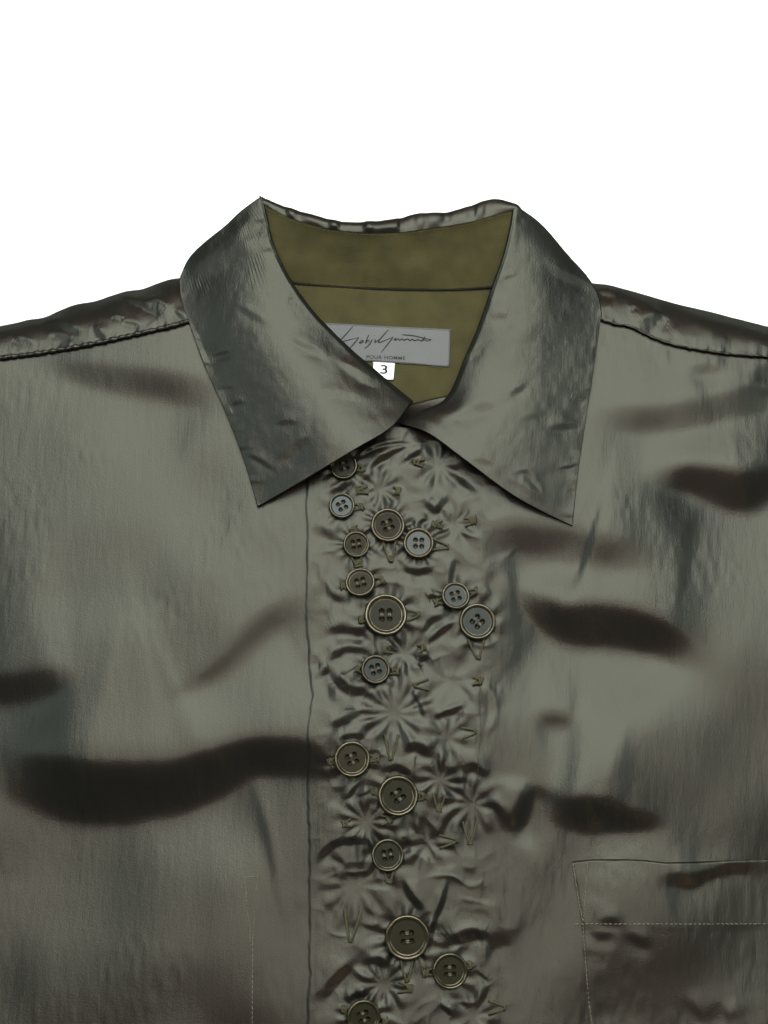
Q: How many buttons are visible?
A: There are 16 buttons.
